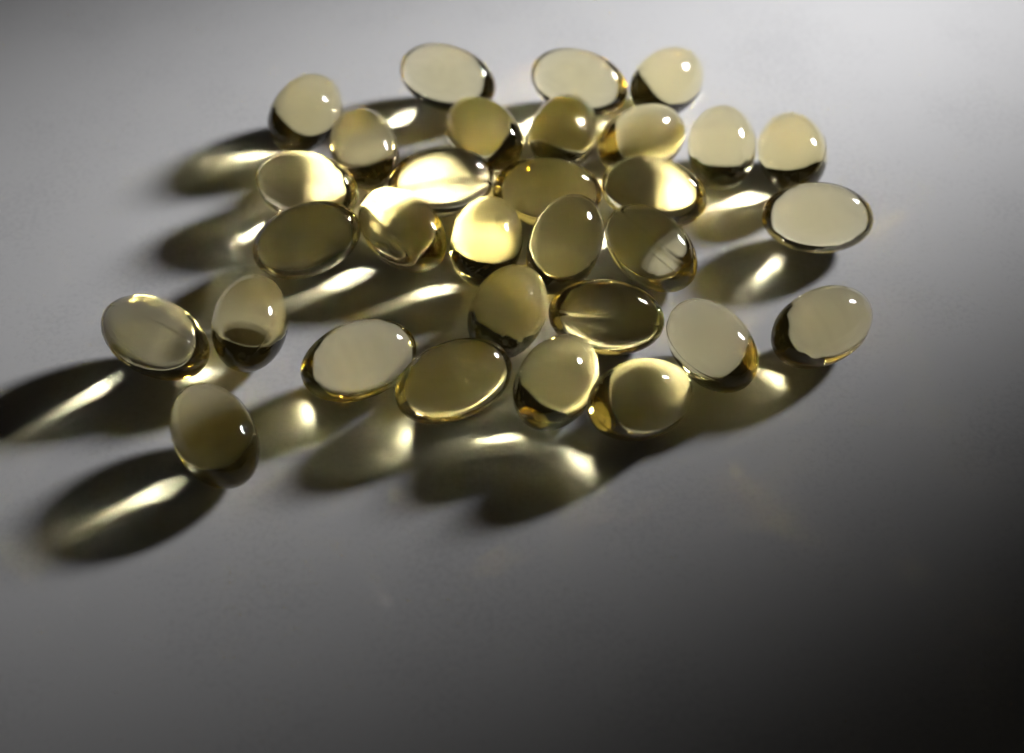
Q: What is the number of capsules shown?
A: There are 31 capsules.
